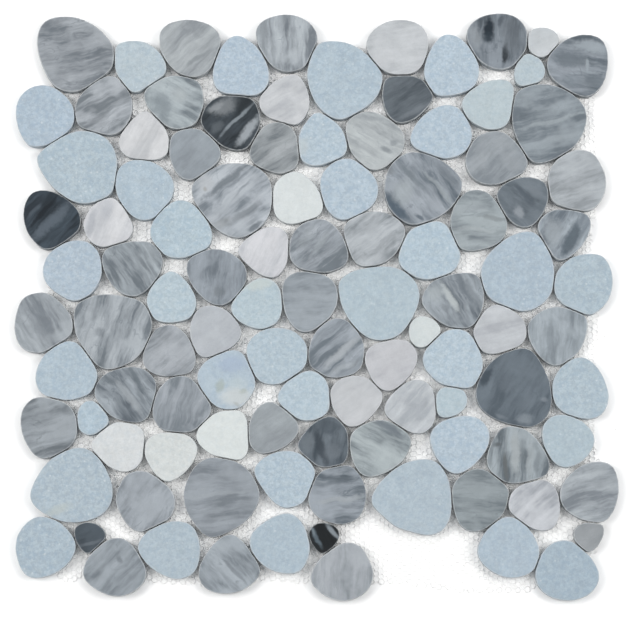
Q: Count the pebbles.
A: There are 106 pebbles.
